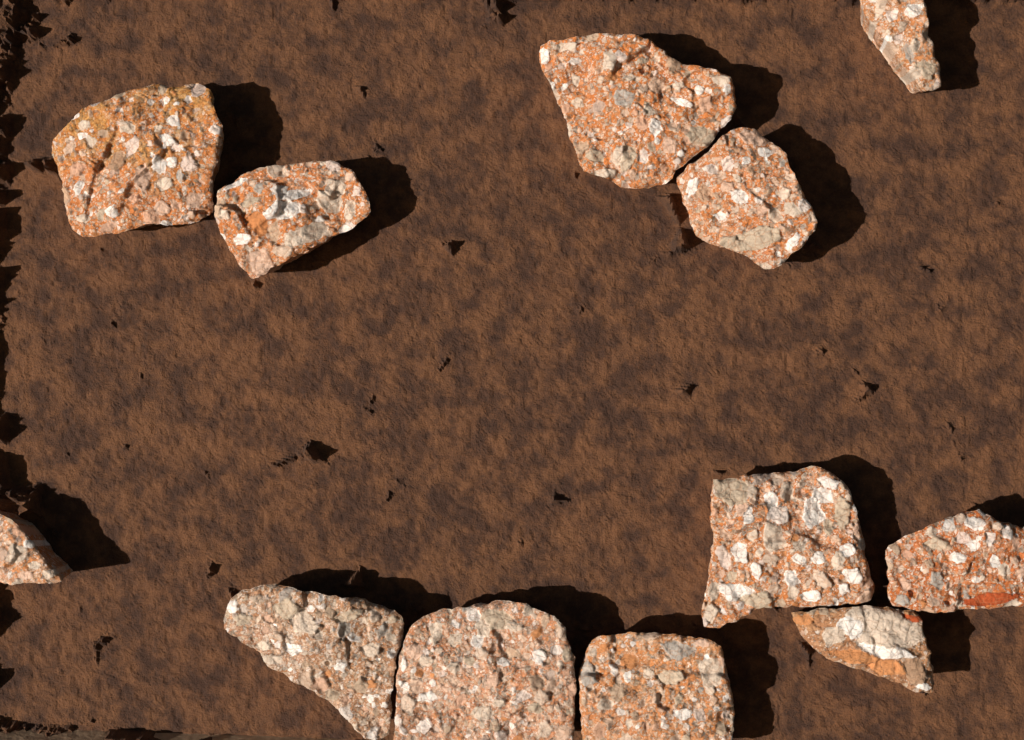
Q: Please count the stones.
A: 12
